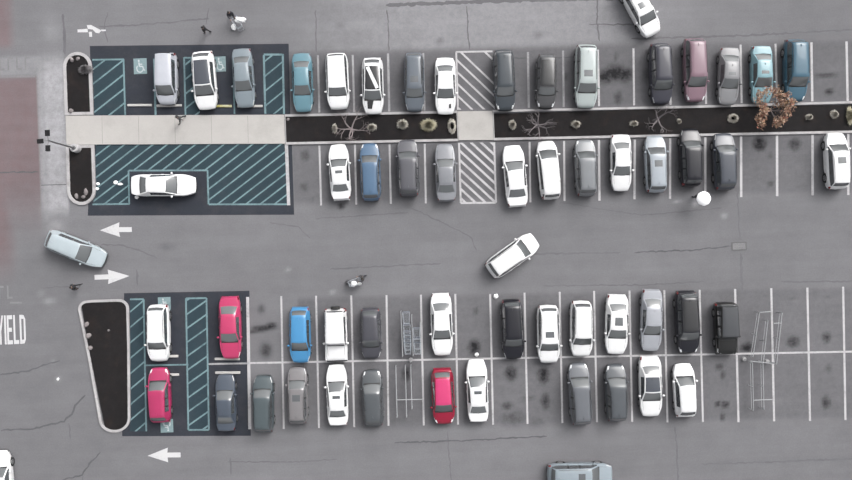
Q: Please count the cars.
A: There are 59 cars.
